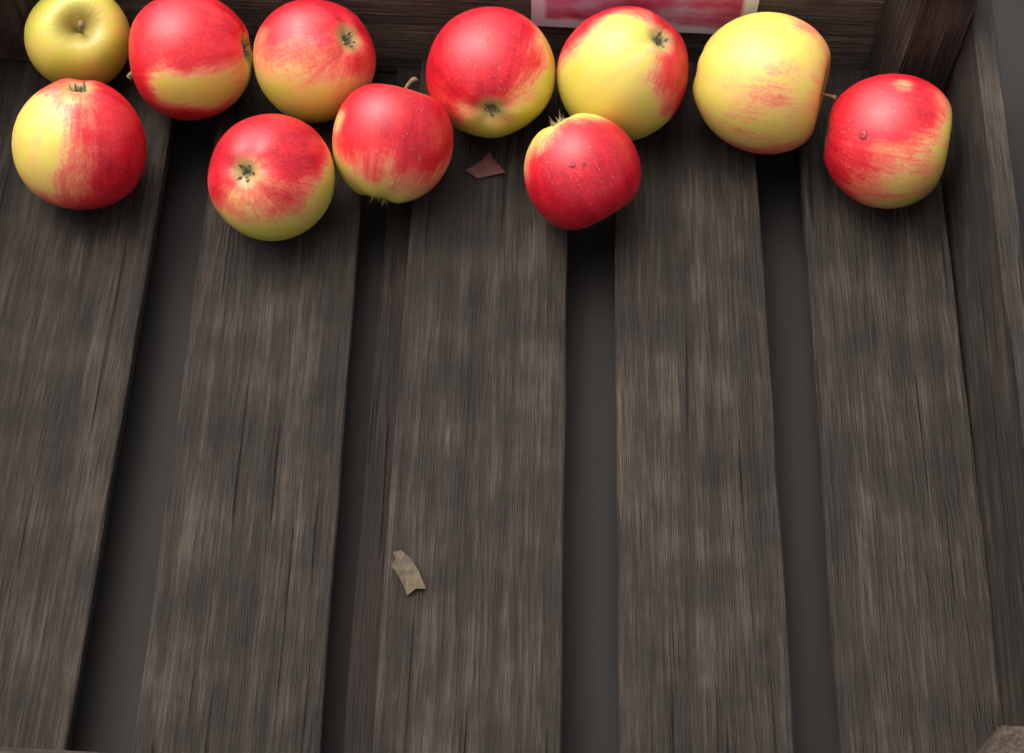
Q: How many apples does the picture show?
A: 11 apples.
